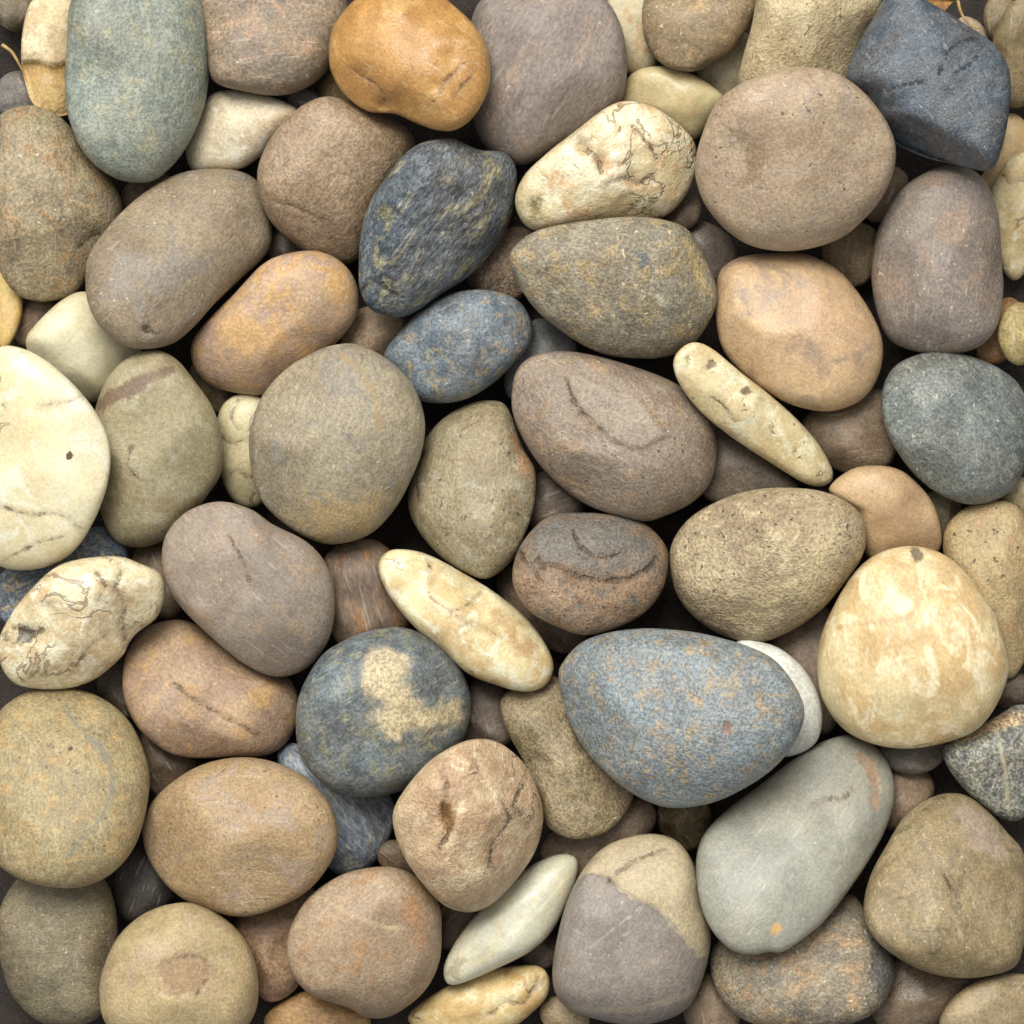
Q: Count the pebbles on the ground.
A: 110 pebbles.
